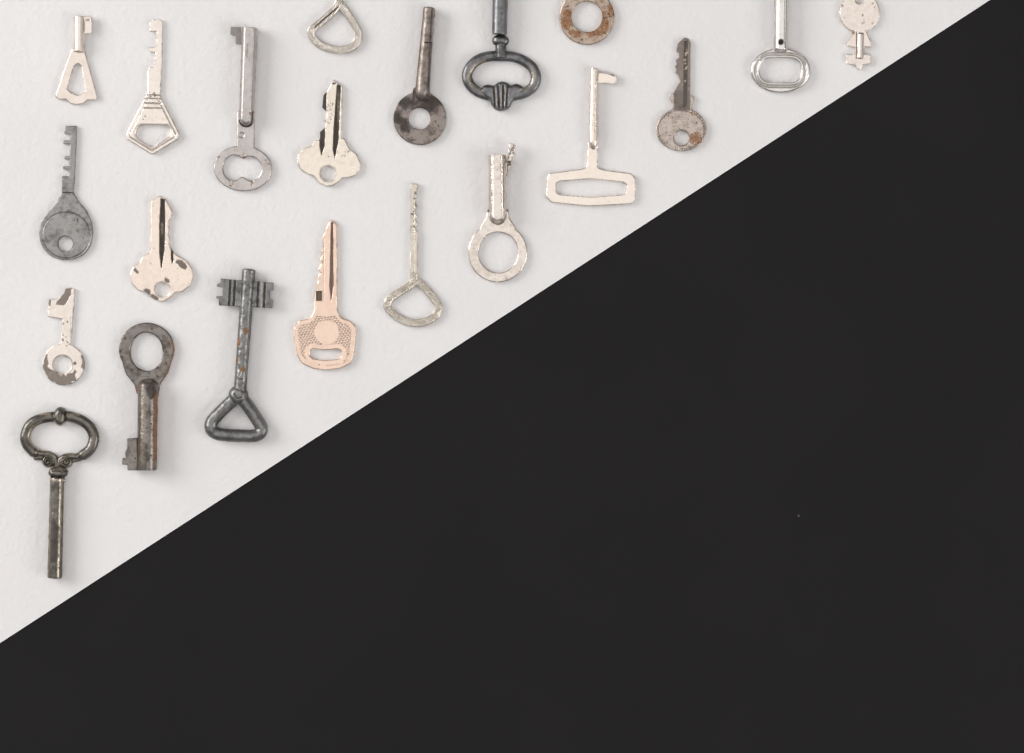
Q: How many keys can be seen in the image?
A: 21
